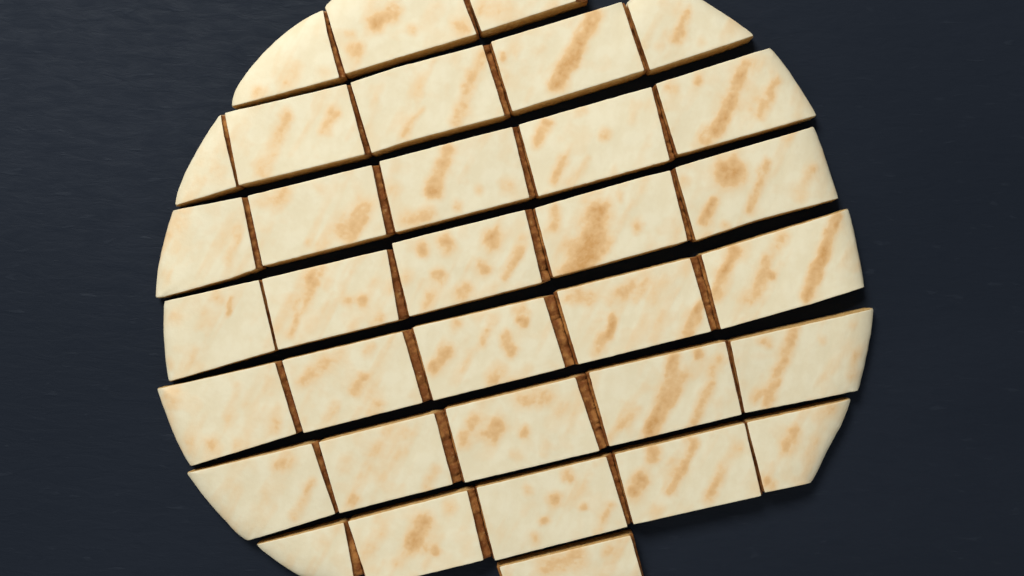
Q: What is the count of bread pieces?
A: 34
